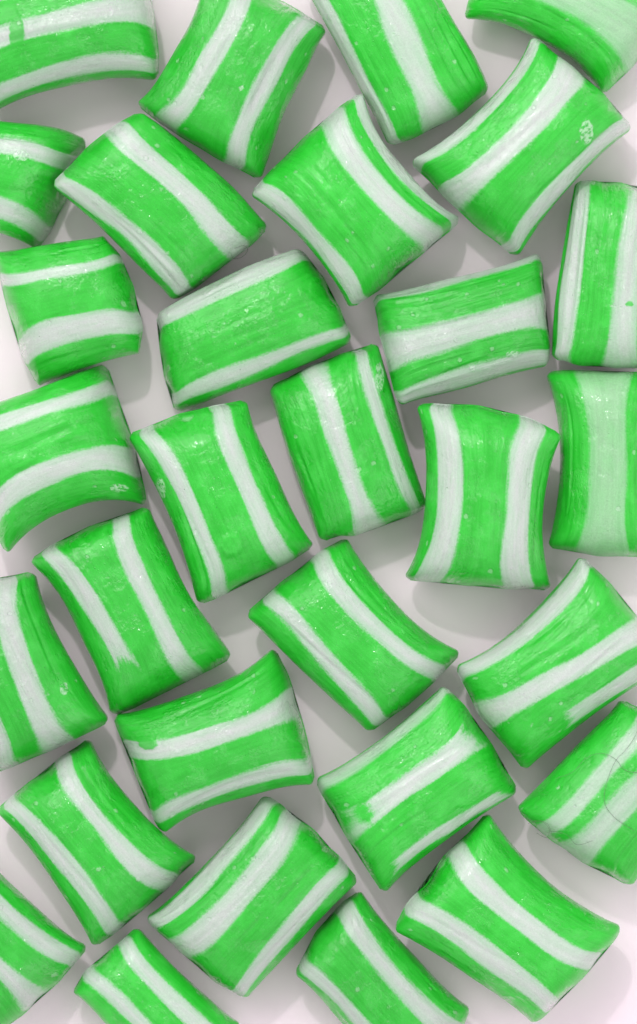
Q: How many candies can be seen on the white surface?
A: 30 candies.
